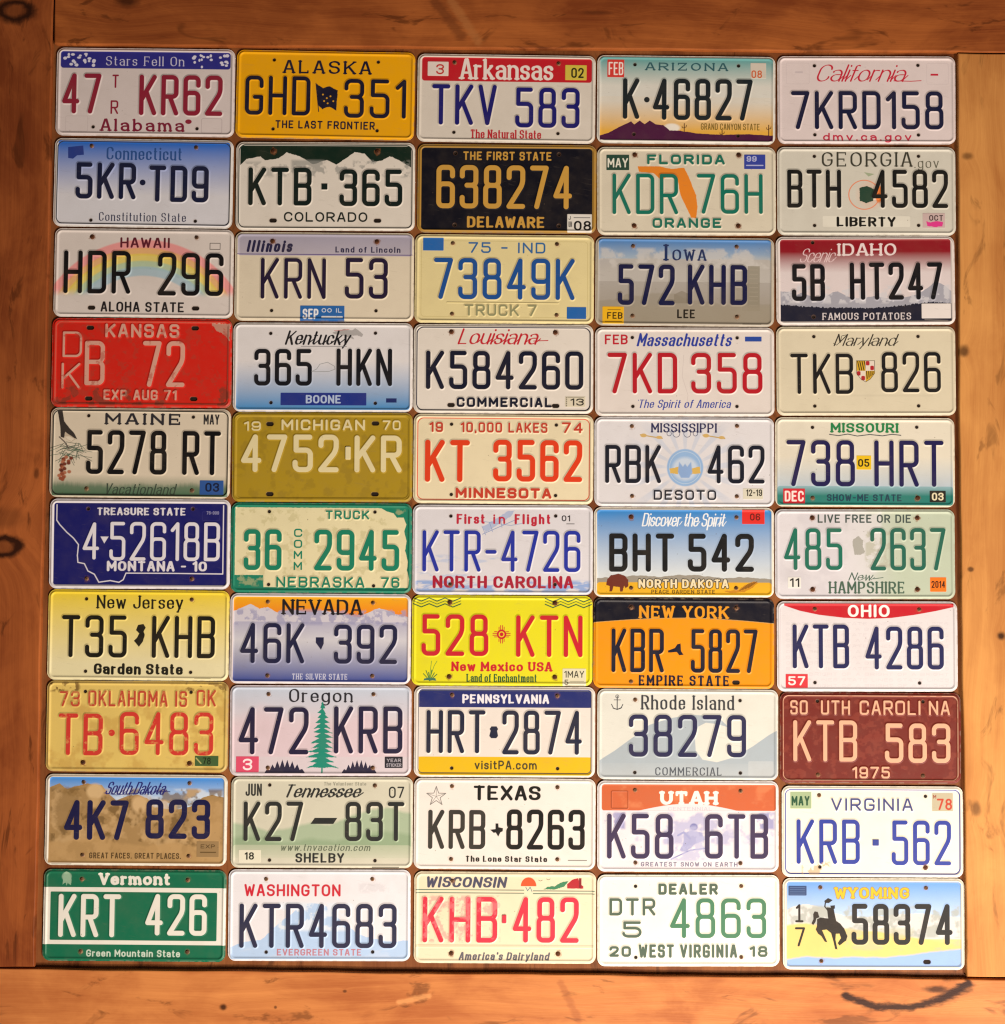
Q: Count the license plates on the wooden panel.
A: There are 50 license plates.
